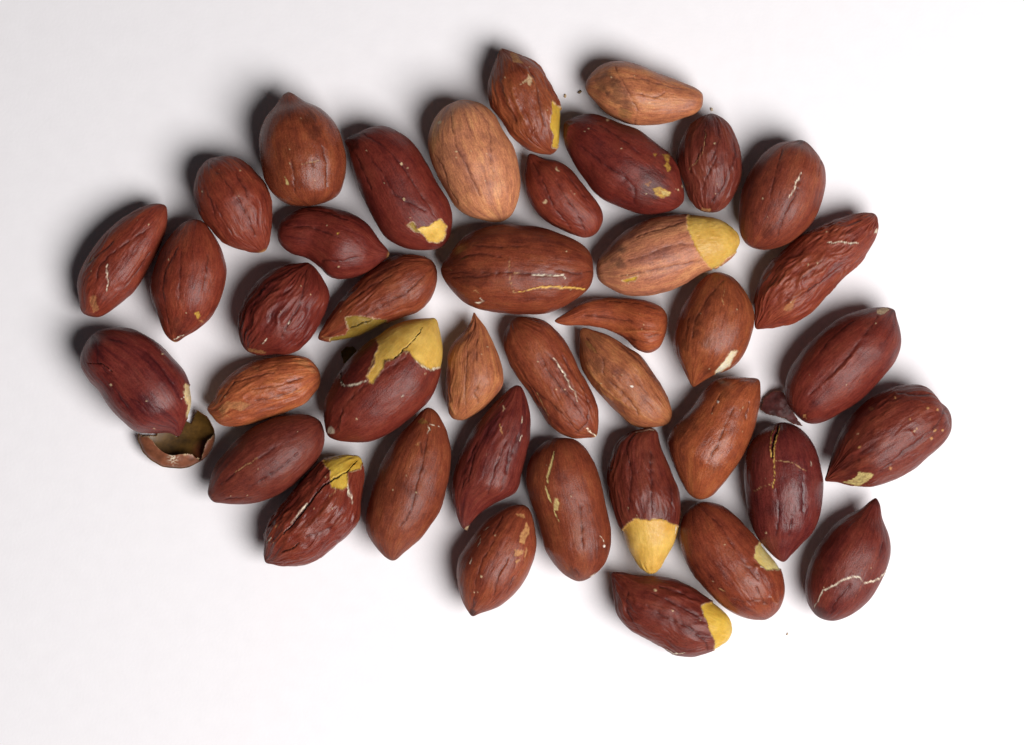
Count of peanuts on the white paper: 40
